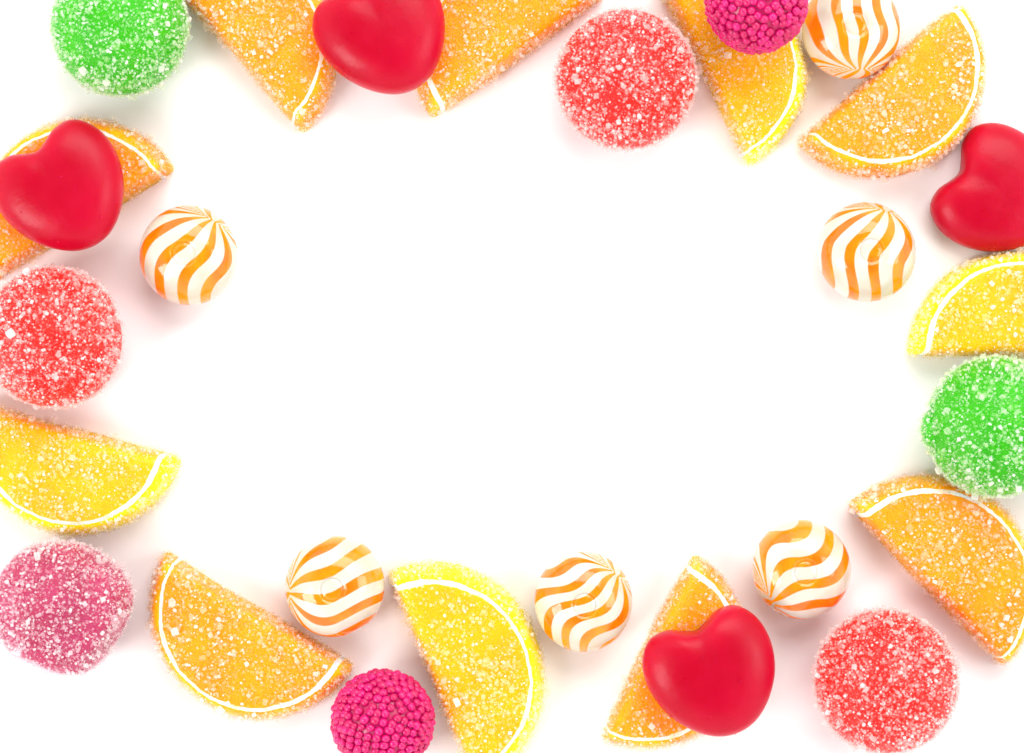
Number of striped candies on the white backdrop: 6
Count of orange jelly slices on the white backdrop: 7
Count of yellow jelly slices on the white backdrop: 4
